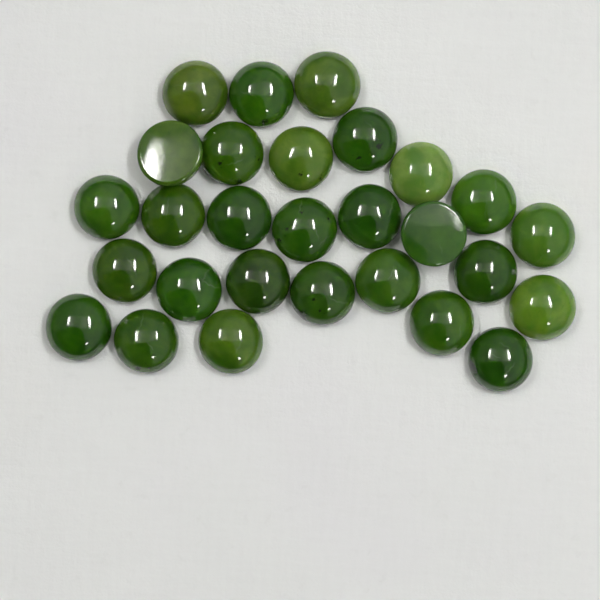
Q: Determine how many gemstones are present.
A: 28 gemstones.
